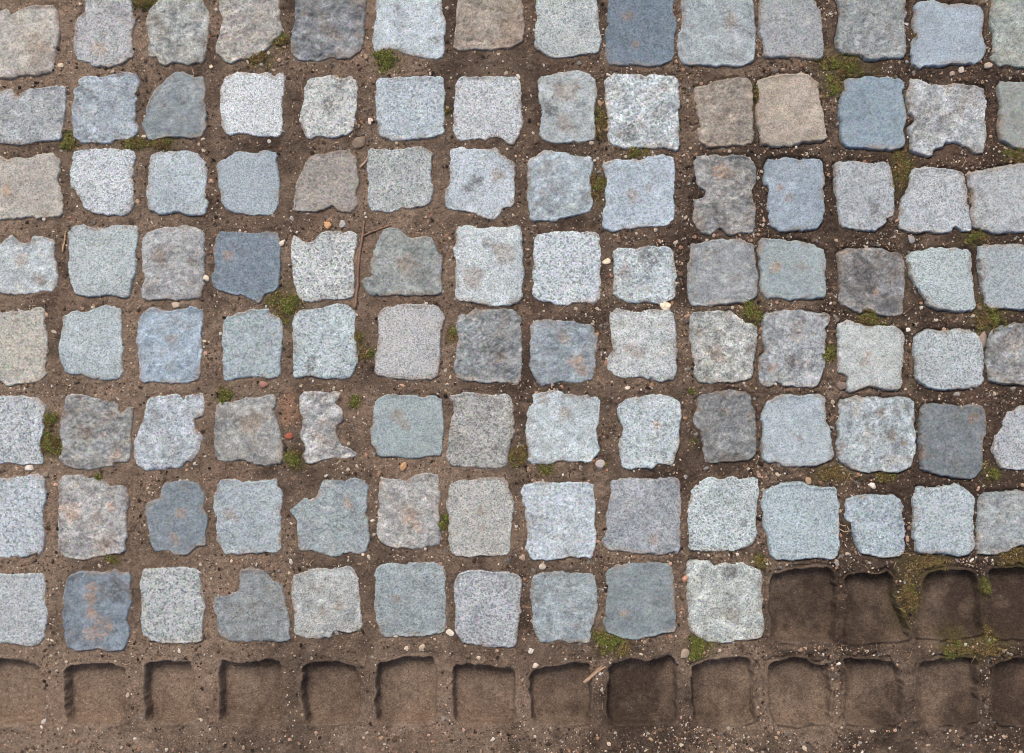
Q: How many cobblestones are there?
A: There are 108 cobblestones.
